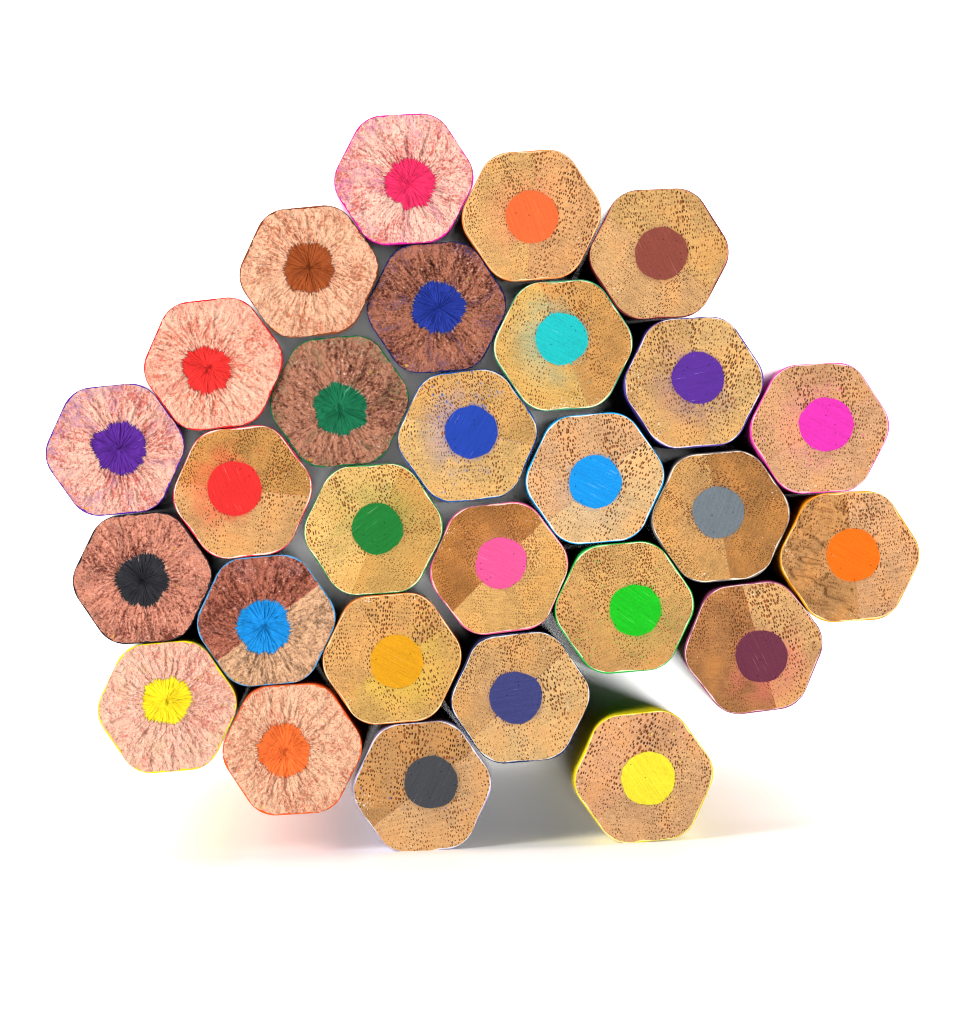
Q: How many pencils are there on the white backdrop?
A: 28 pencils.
